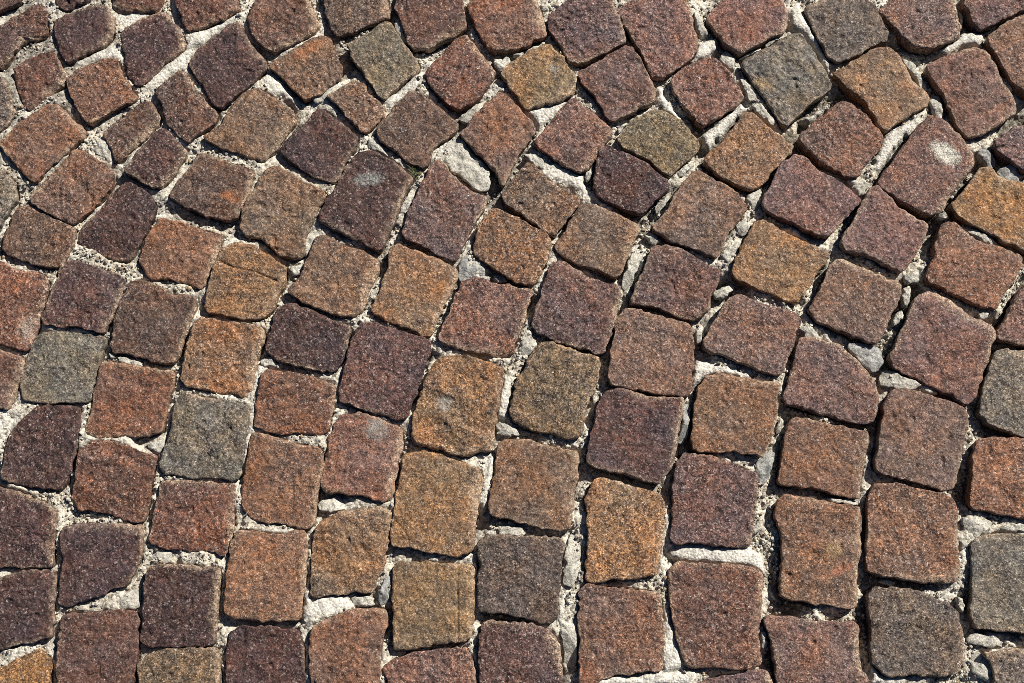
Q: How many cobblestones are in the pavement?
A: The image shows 129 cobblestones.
